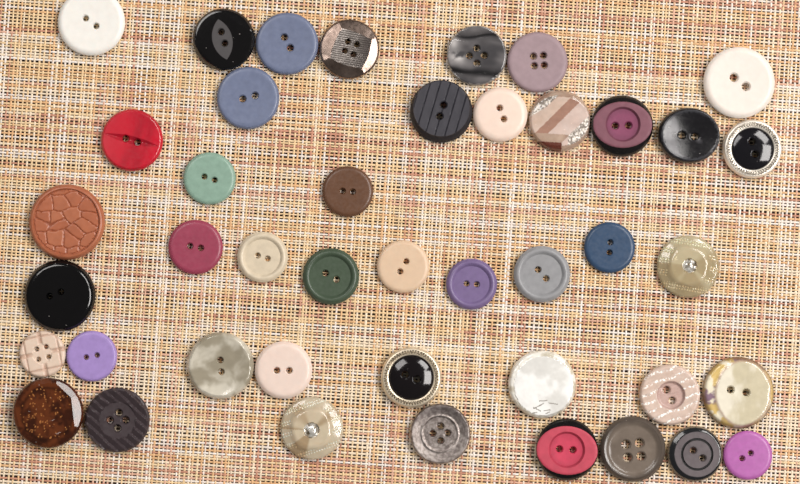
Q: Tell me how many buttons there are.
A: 43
